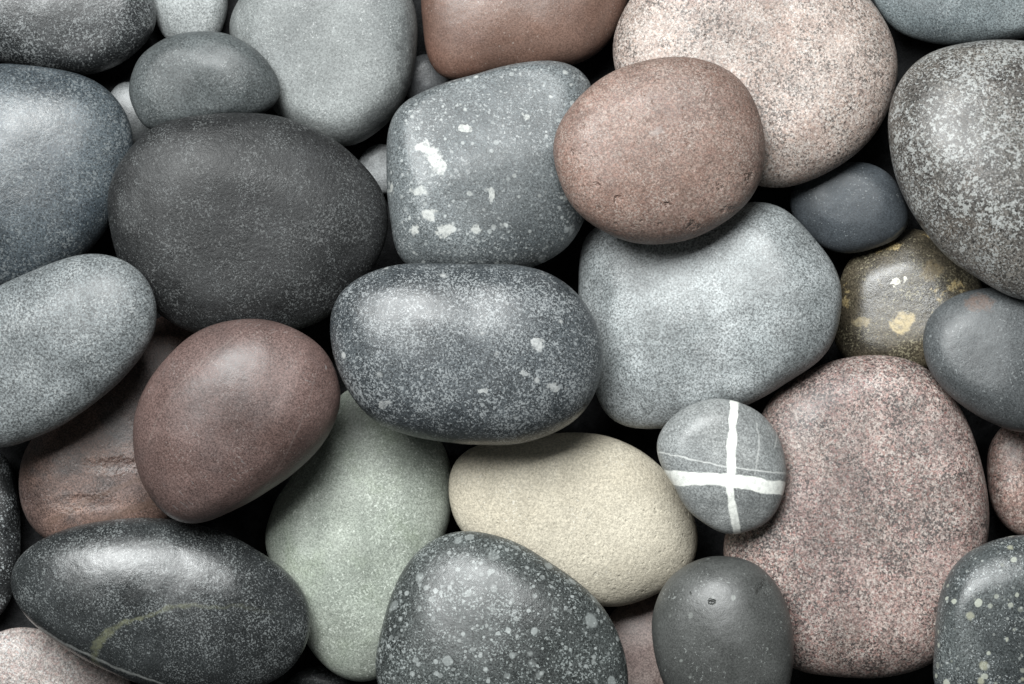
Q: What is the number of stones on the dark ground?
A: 36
